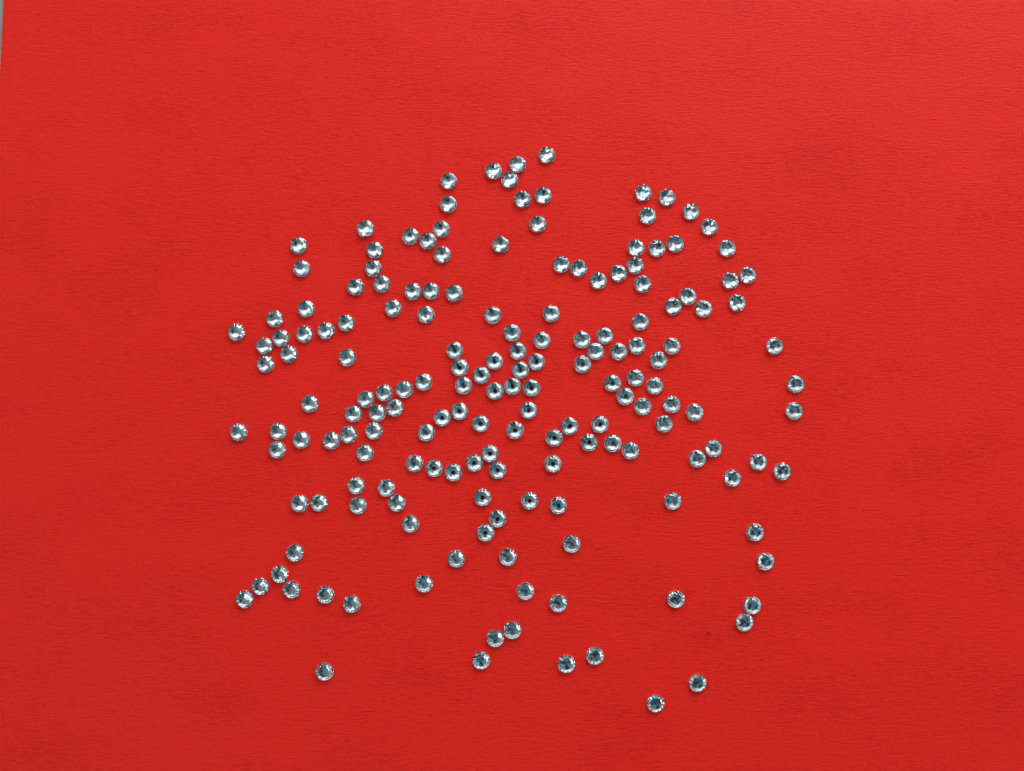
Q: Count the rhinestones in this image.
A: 172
